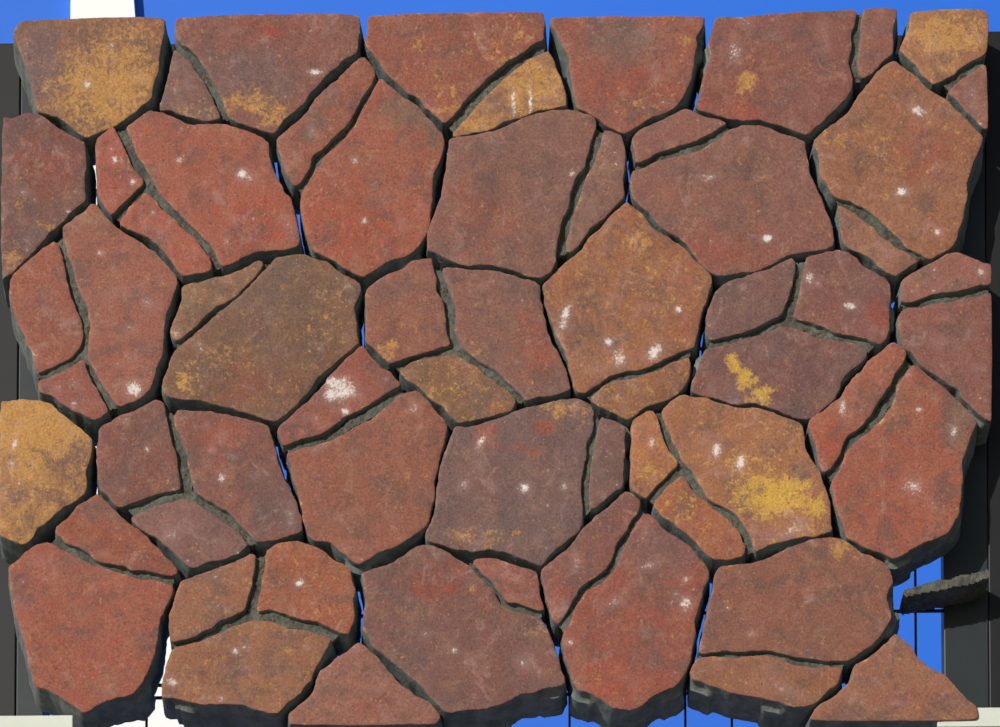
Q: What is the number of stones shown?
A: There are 63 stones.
